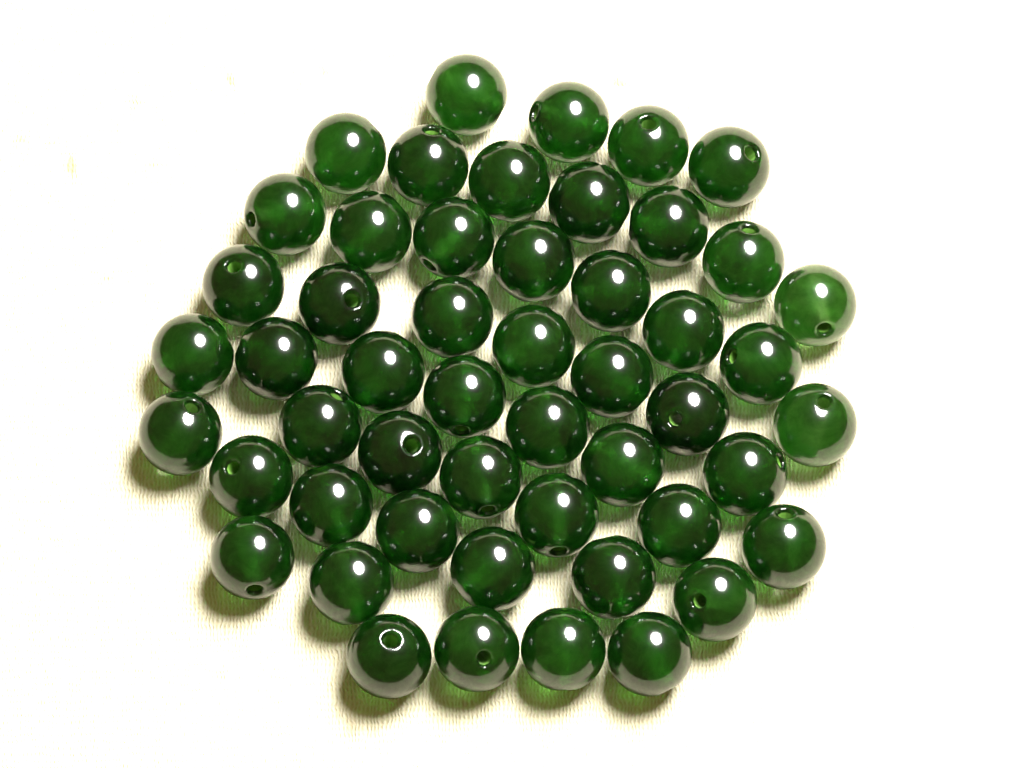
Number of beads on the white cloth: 51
